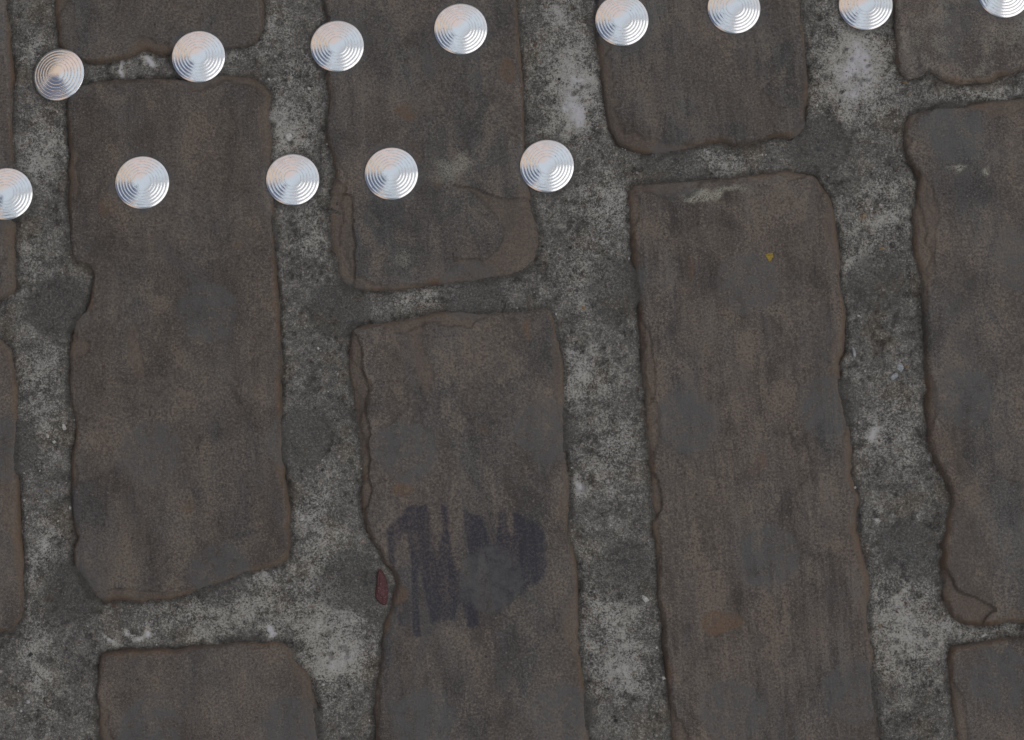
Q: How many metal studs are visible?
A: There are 13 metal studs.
